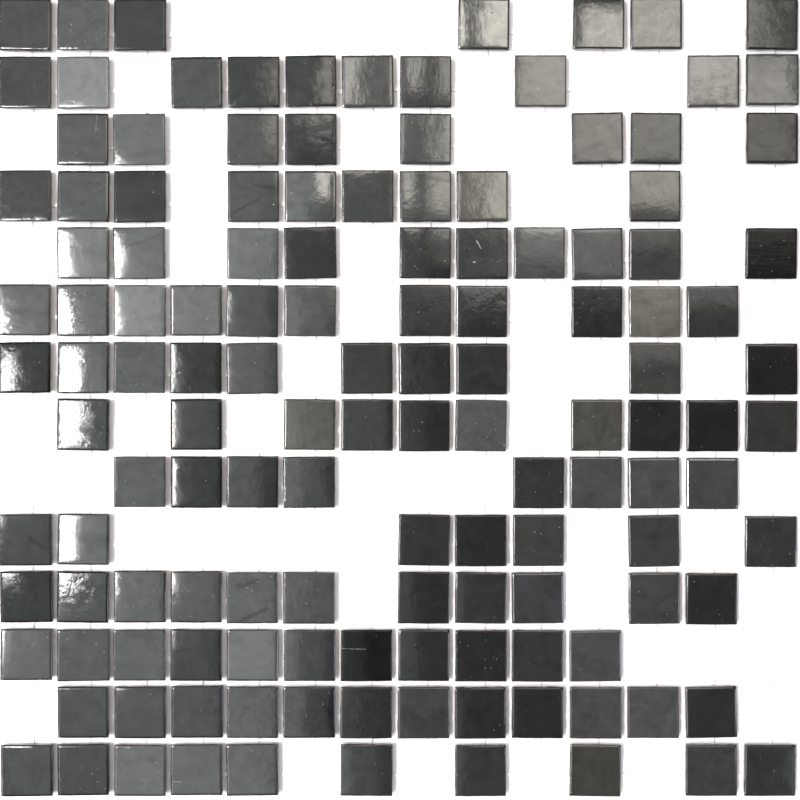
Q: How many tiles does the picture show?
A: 134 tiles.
